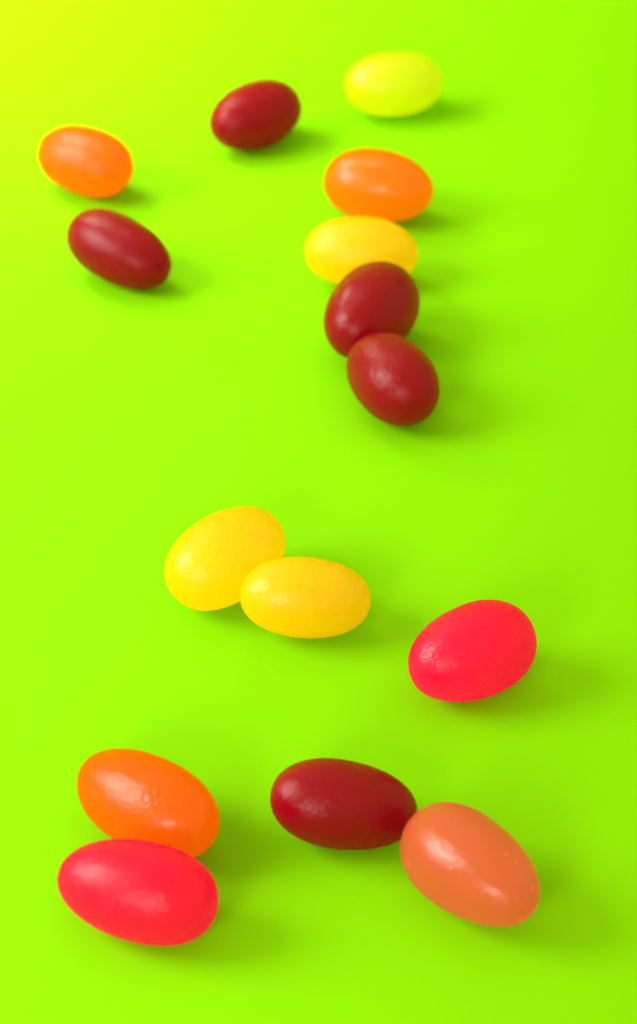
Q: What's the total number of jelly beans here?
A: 15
